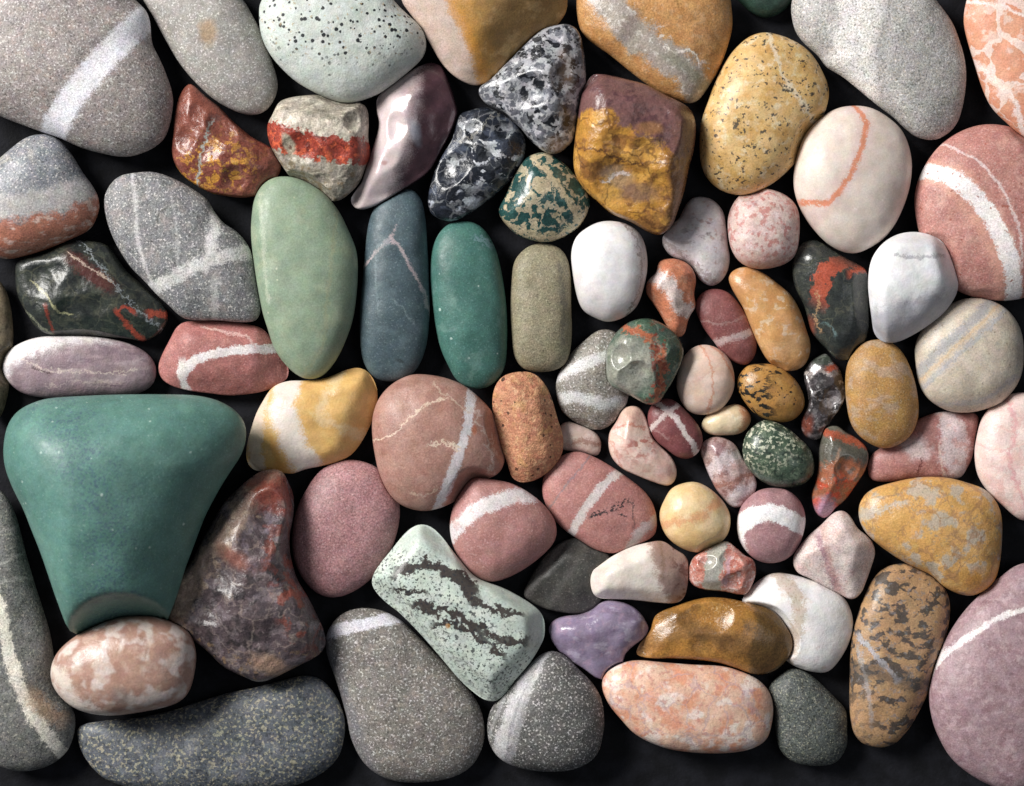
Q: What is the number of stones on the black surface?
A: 80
